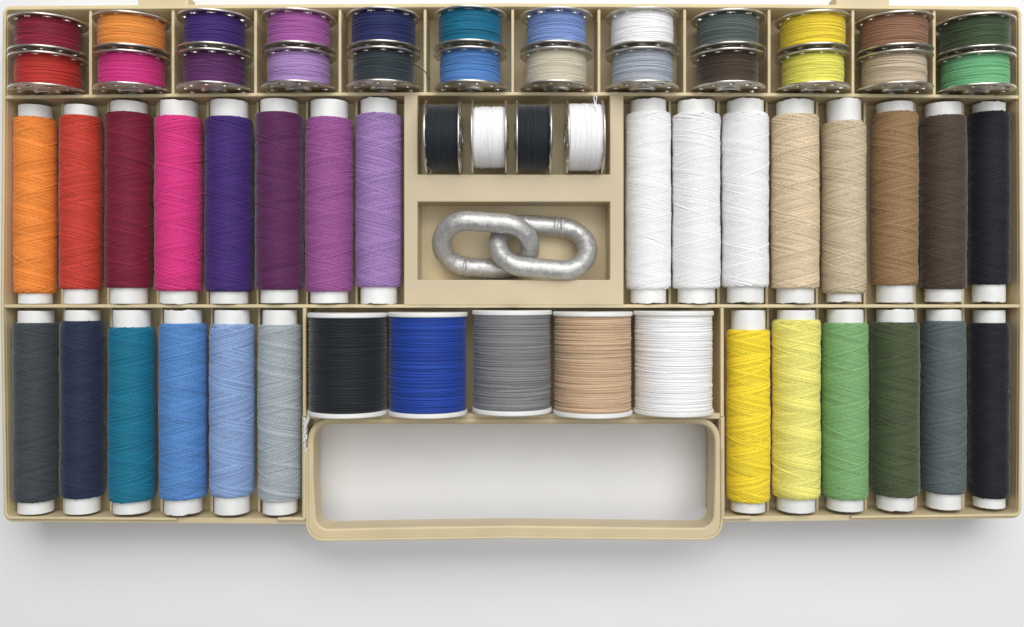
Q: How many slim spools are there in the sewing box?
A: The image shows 28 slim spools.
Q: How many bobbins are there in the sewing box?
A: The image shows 28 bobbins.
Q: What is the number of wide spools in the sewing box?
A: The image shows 5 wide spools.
